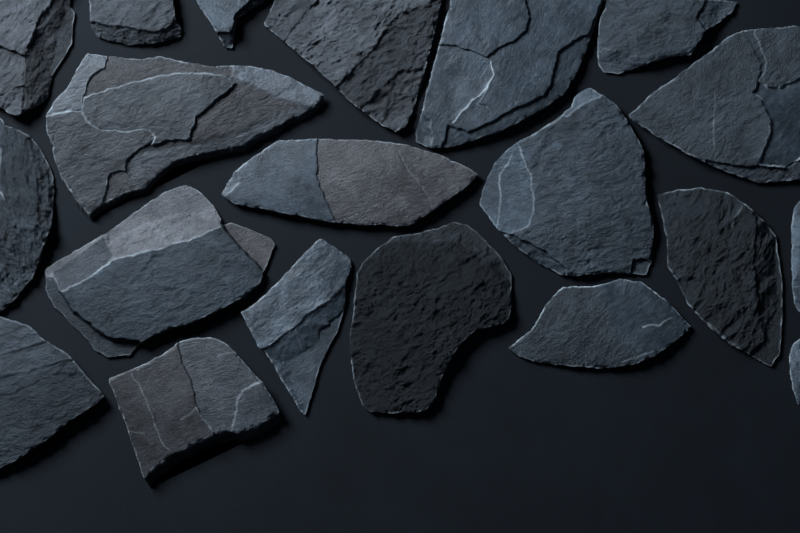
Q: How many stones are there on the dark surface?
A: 20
